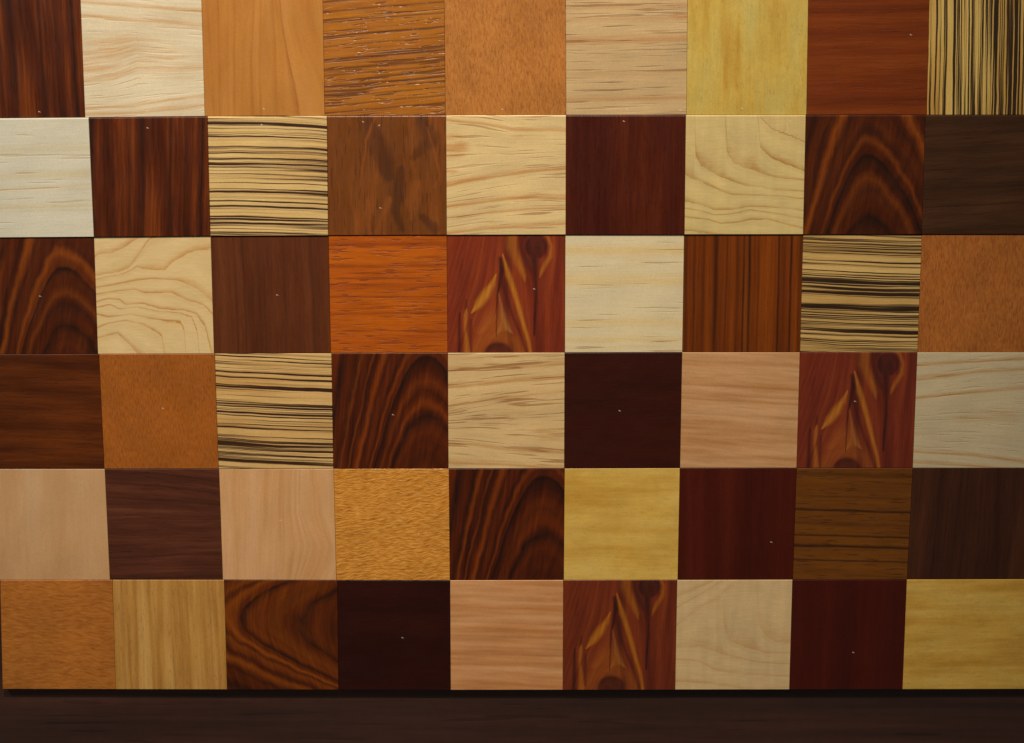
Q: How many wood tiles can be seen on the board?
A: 54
